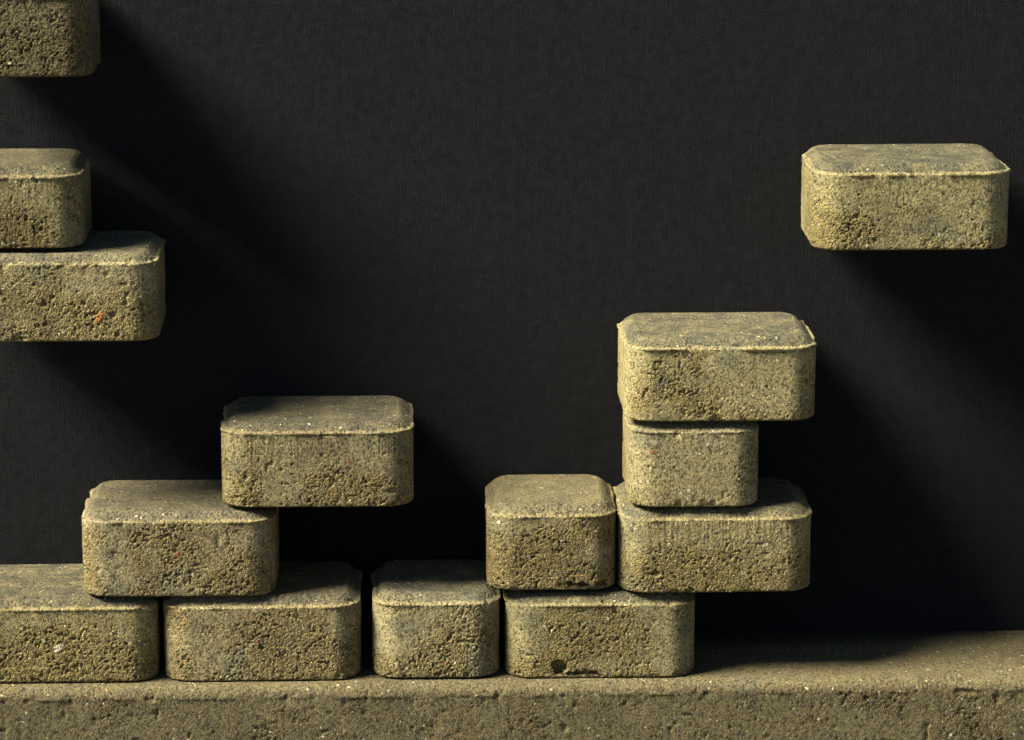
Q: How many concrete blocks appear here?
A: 14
